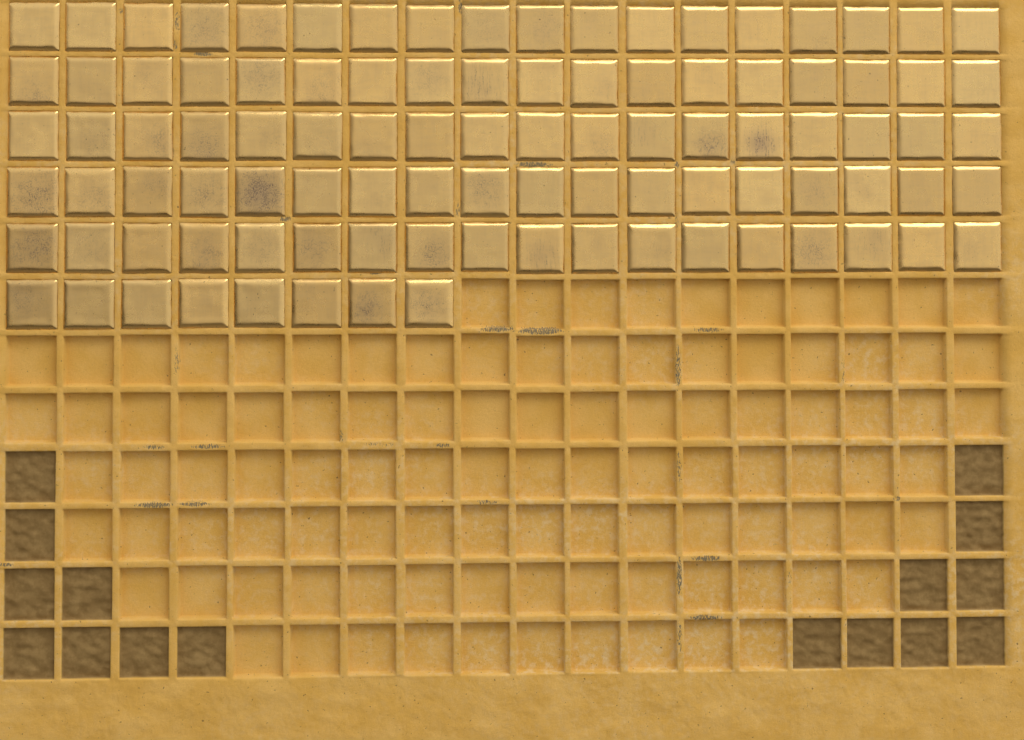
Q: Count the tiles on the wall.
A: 98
